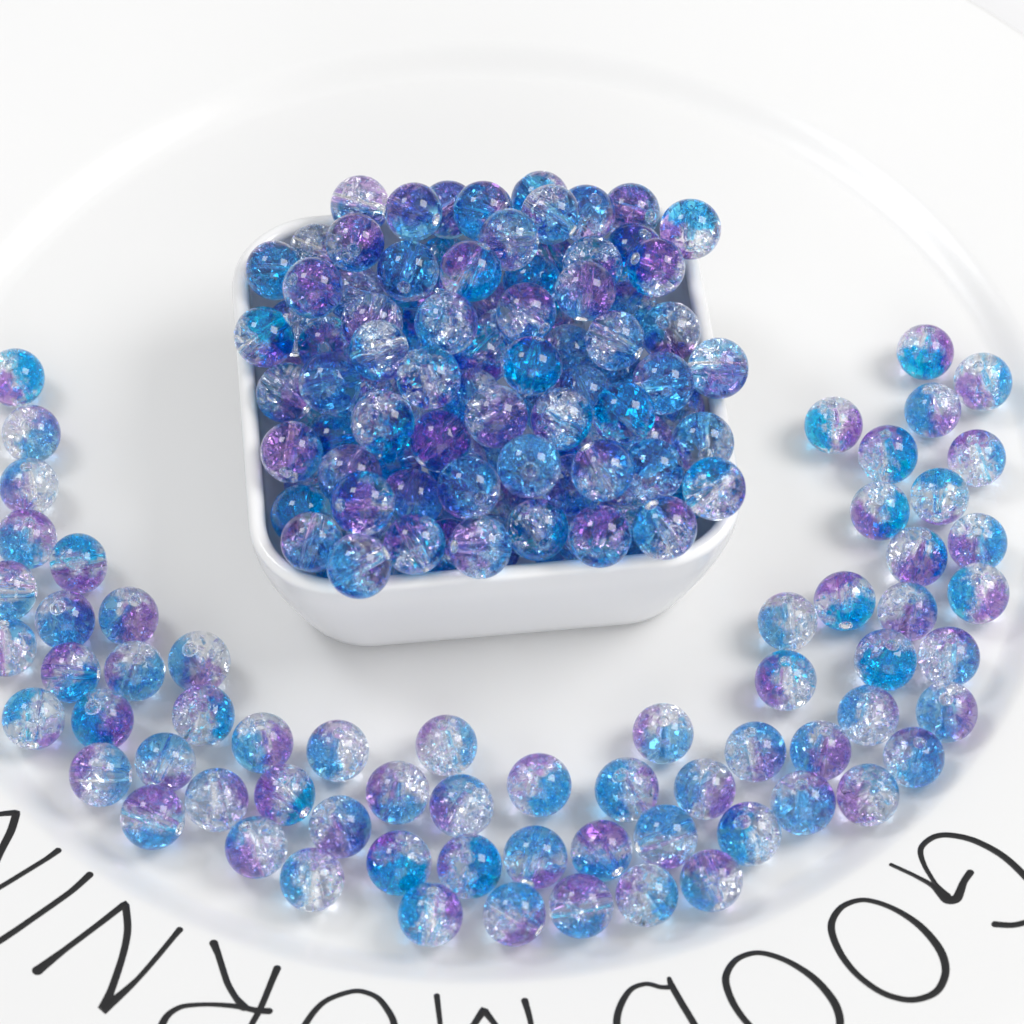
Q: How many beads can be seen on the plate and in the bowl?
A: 164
